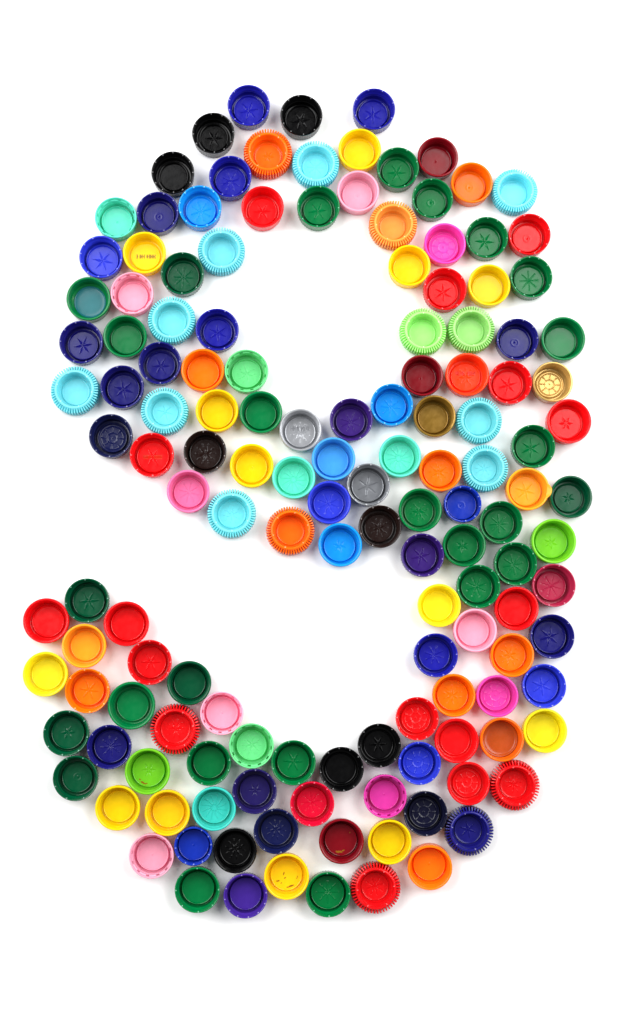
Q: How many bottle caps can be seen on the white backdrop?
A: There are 144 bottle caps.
